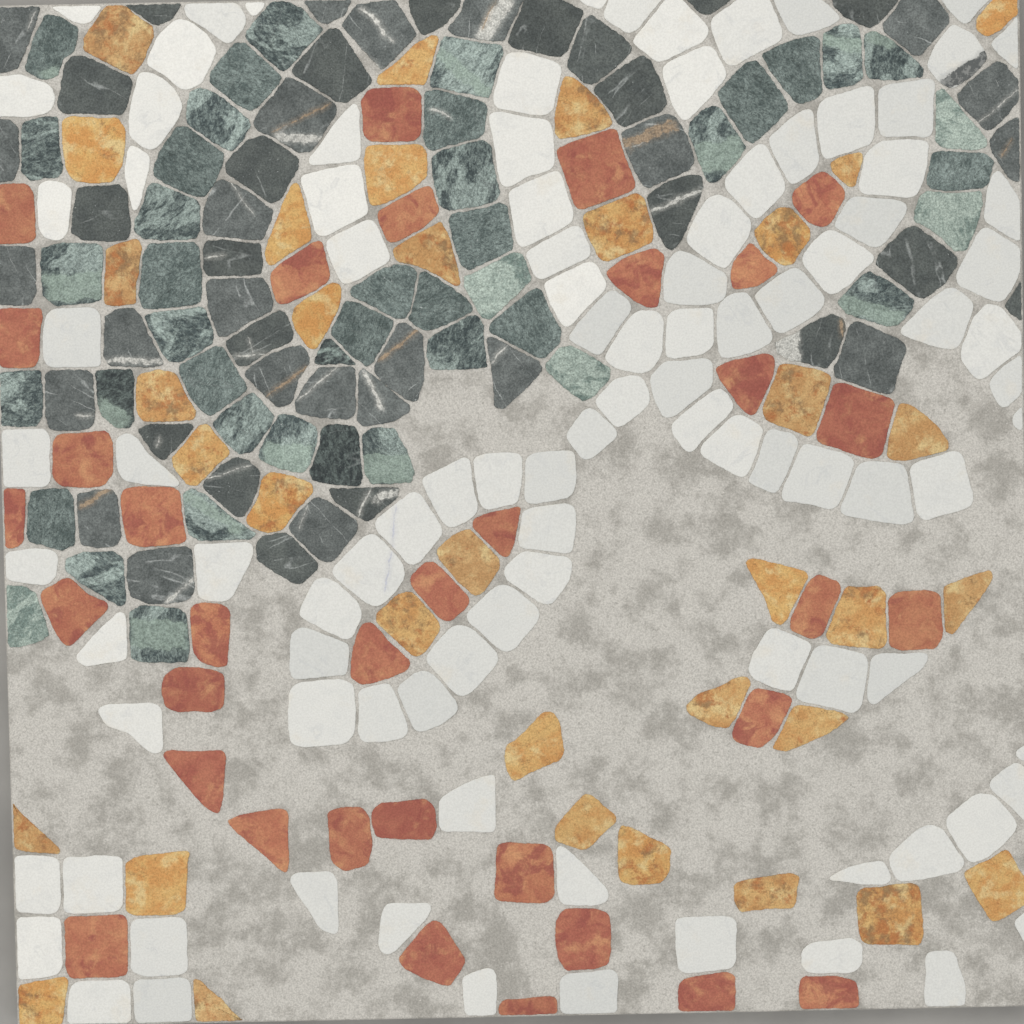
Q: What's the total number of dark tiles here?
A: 88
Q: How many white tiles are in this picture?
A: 99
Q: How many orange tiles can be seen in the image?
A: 35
